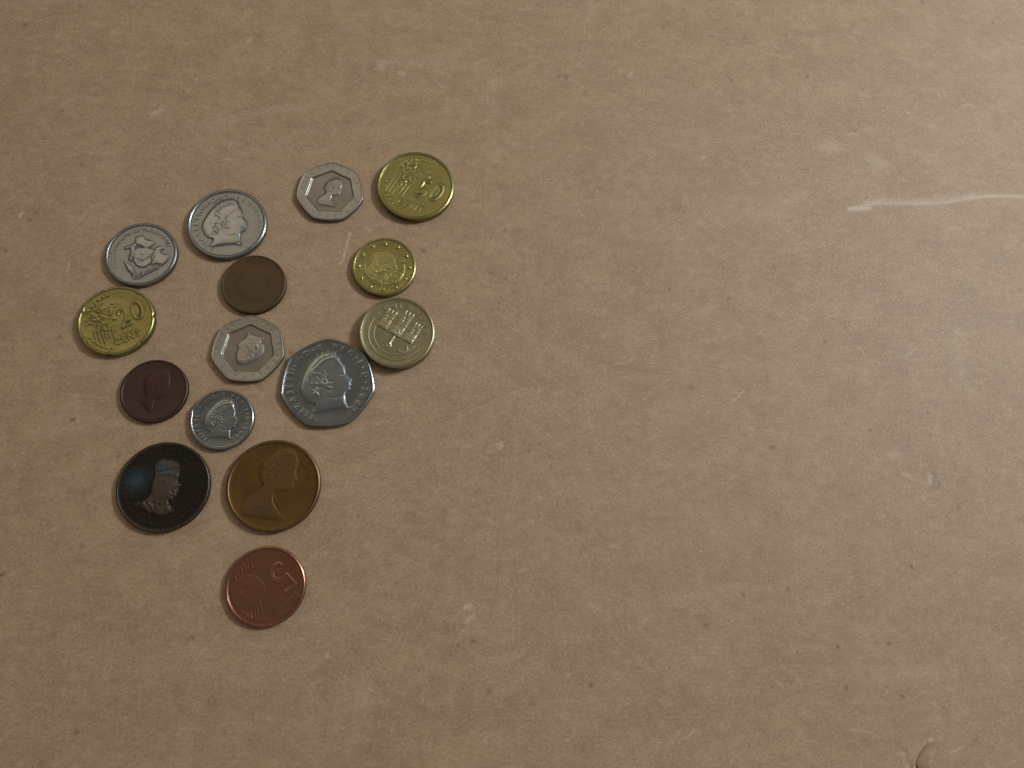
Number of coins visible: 15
